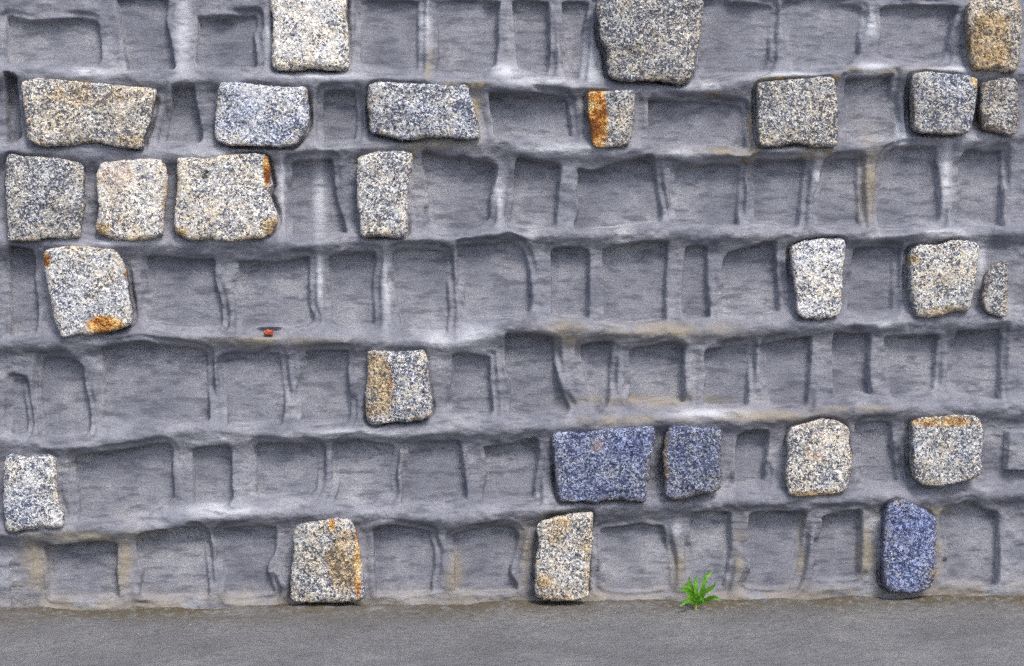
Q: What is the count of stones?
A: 27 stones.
